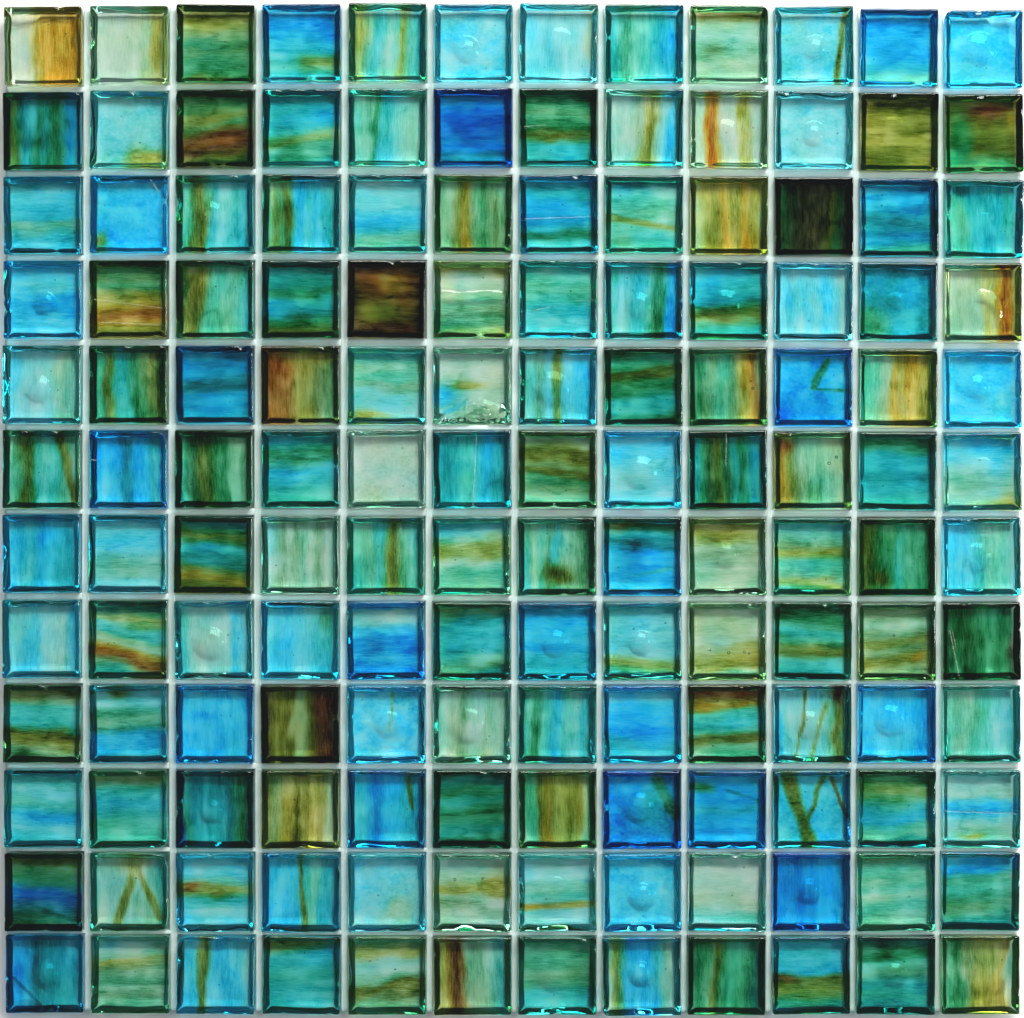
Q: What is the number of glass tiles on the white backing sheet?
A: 144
